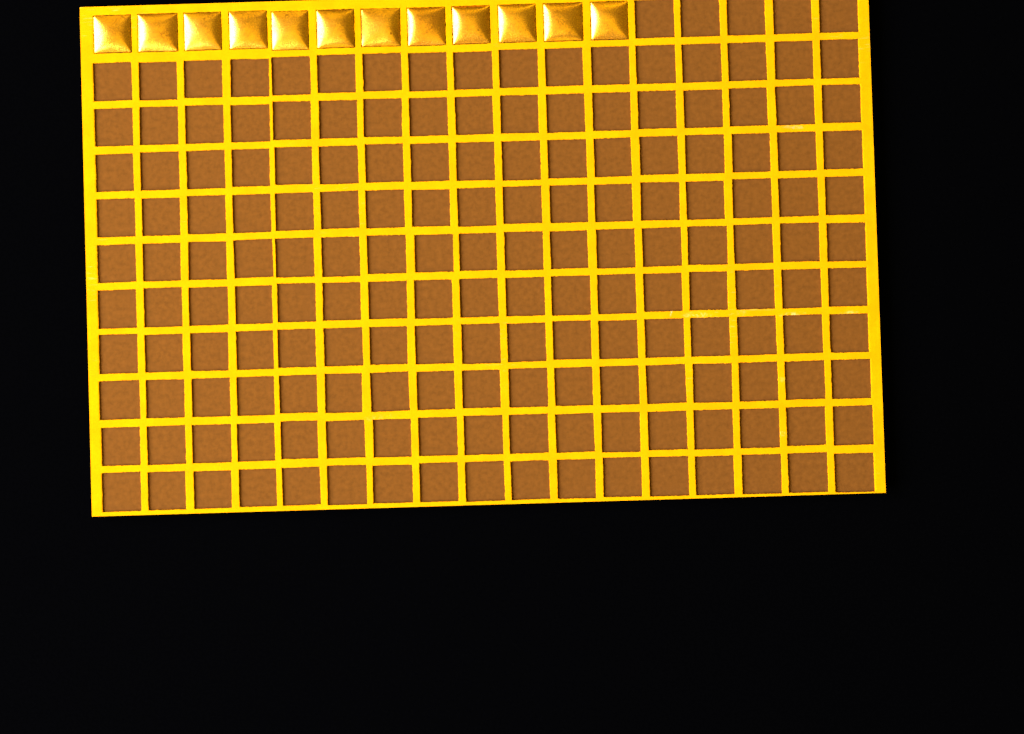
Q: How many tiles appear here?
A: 12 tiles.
